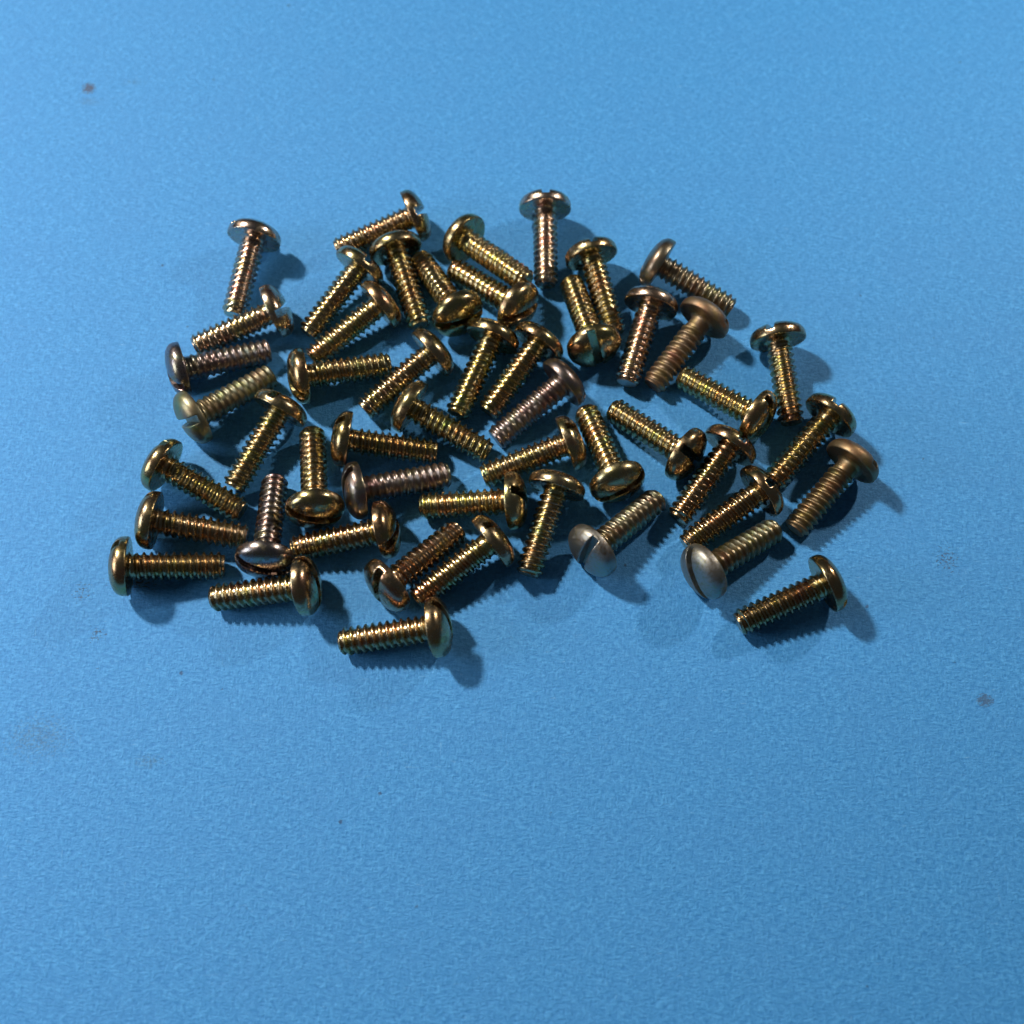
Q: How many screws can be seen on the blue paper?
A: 50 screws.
